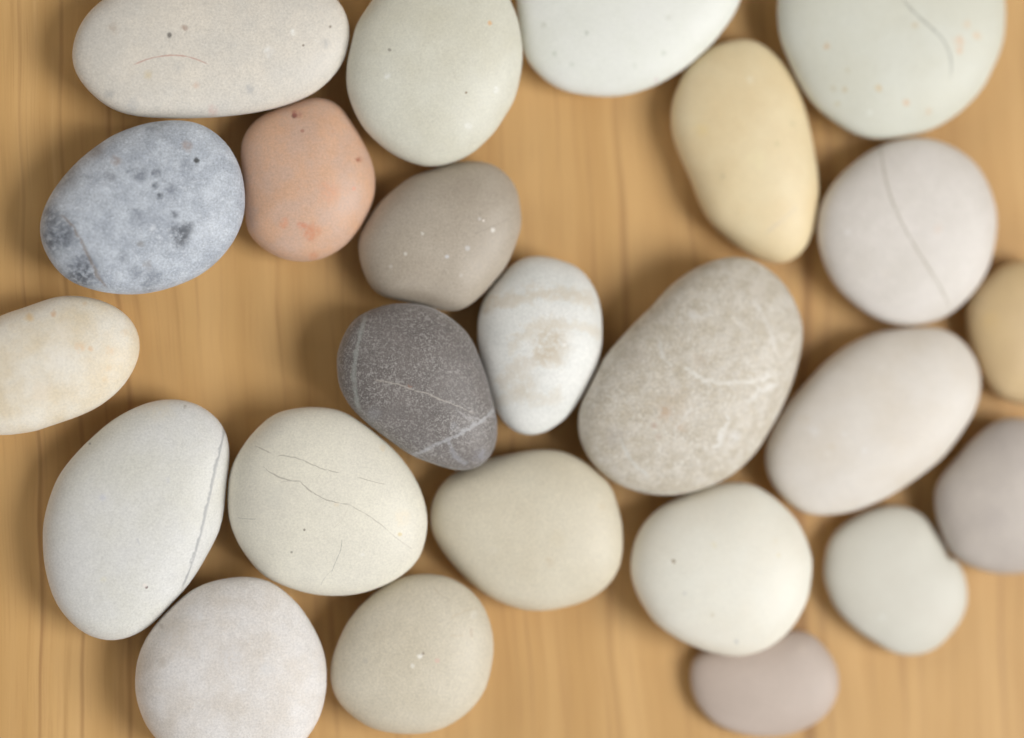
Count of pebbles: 24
